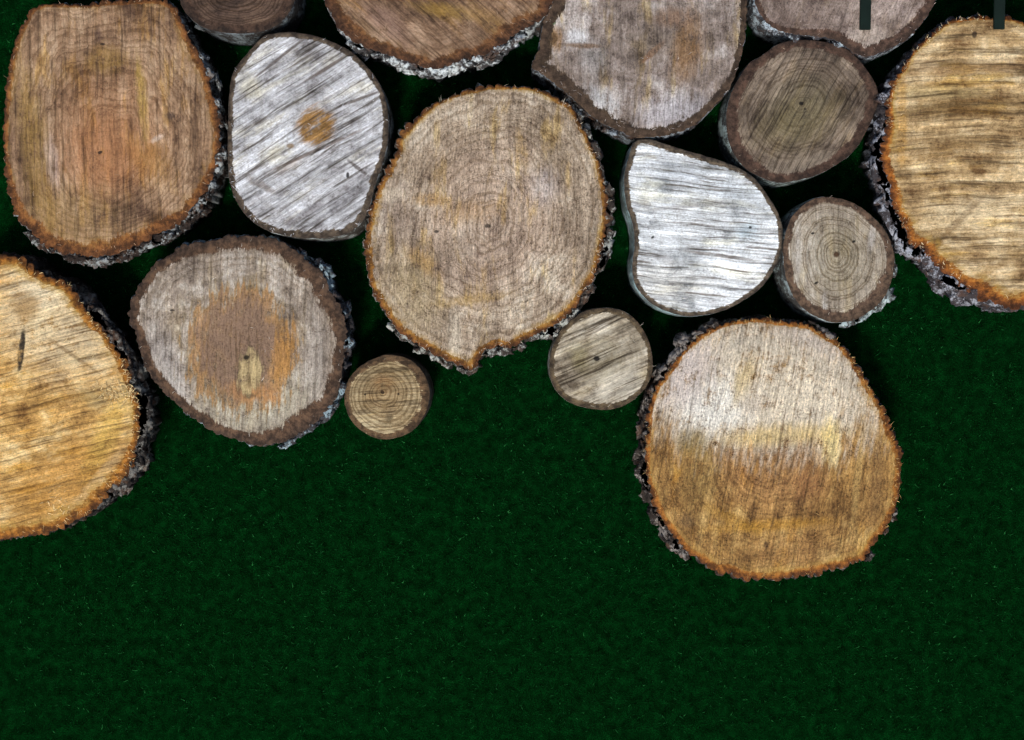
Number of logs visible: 16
